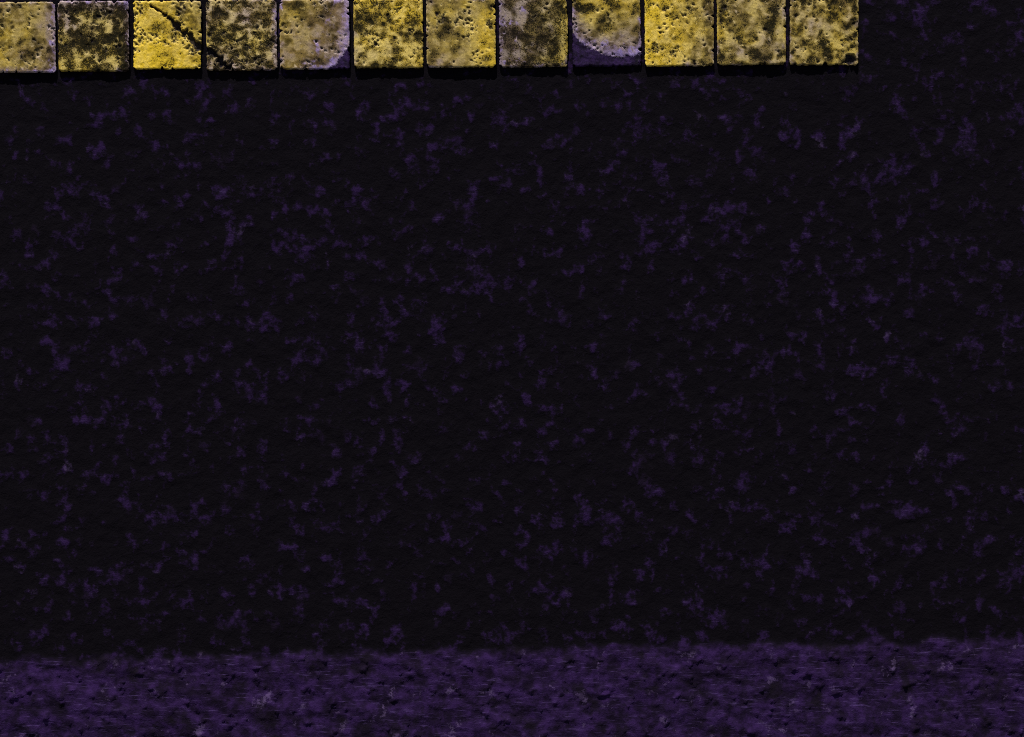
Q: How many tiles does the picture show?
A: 12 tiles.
